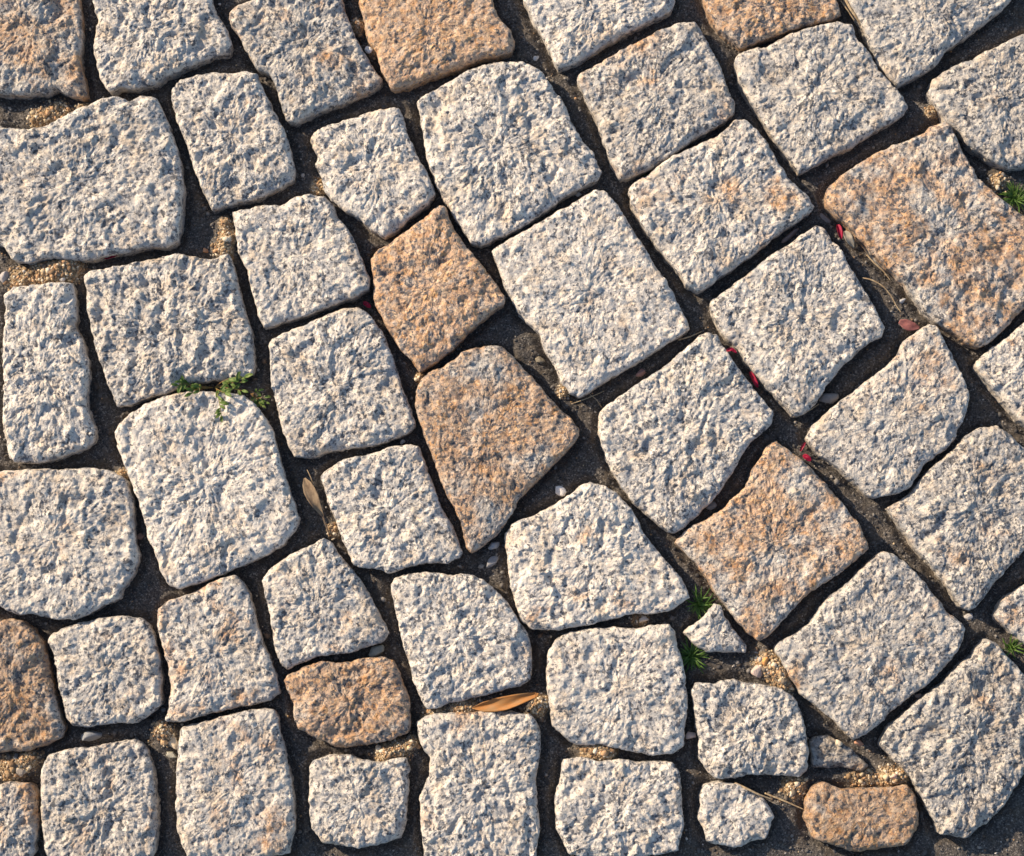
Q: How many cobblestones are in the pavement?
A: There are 54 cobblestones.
